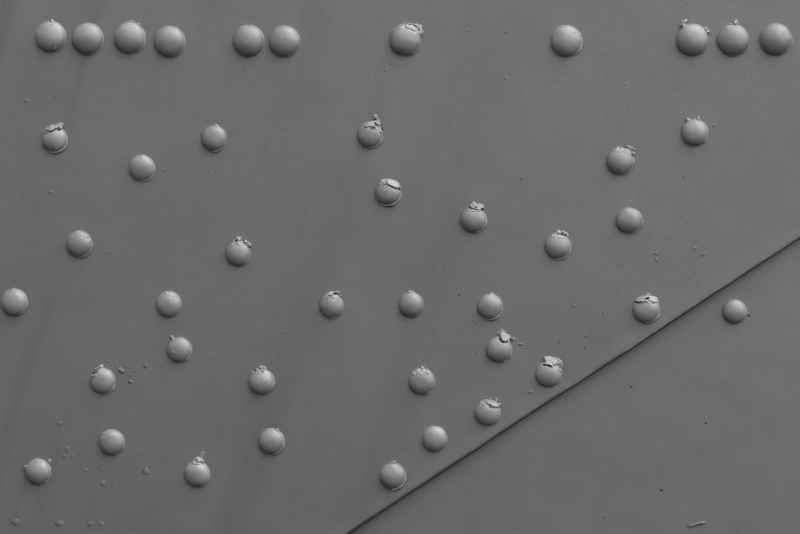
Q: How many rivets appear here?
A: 43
